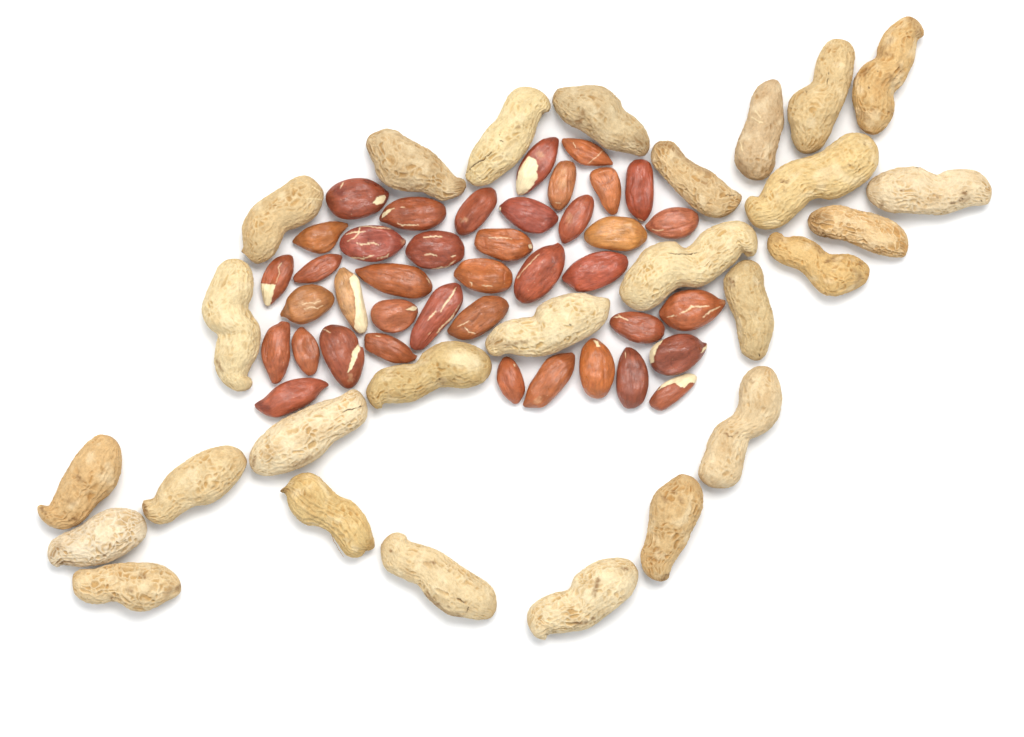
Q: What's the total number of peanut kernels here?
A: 40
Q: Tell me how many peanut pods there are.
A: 27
